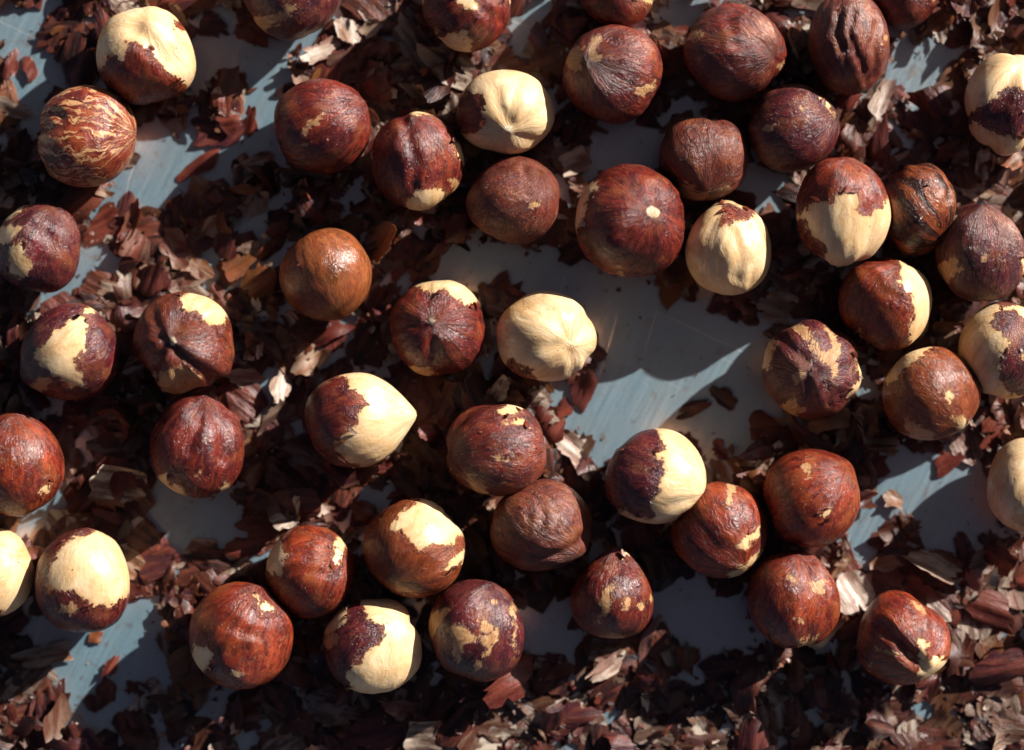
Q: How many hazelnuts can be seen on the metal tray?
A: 50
